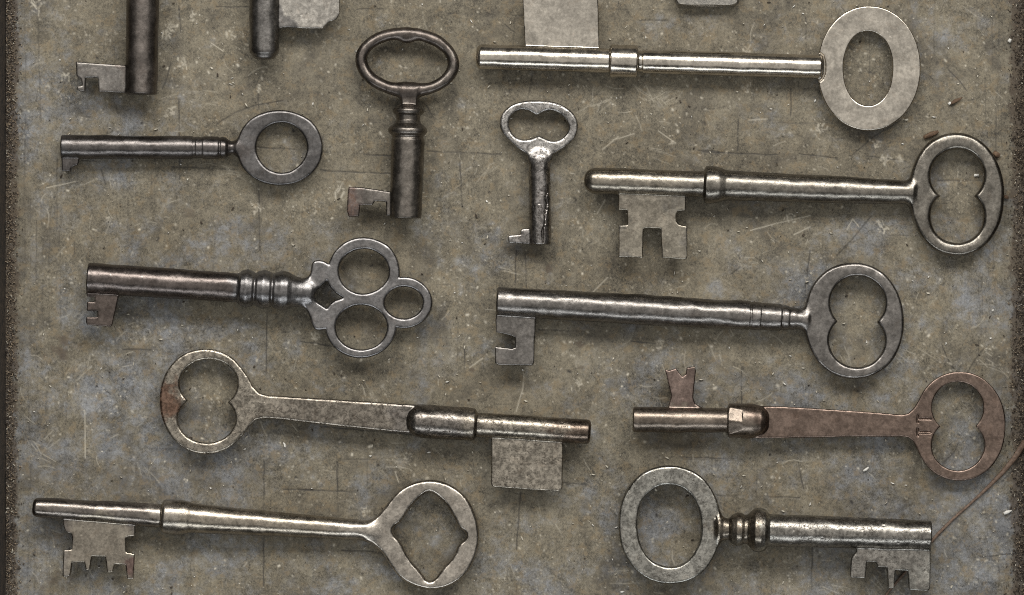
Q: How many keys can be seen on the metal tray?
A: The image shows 13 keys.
